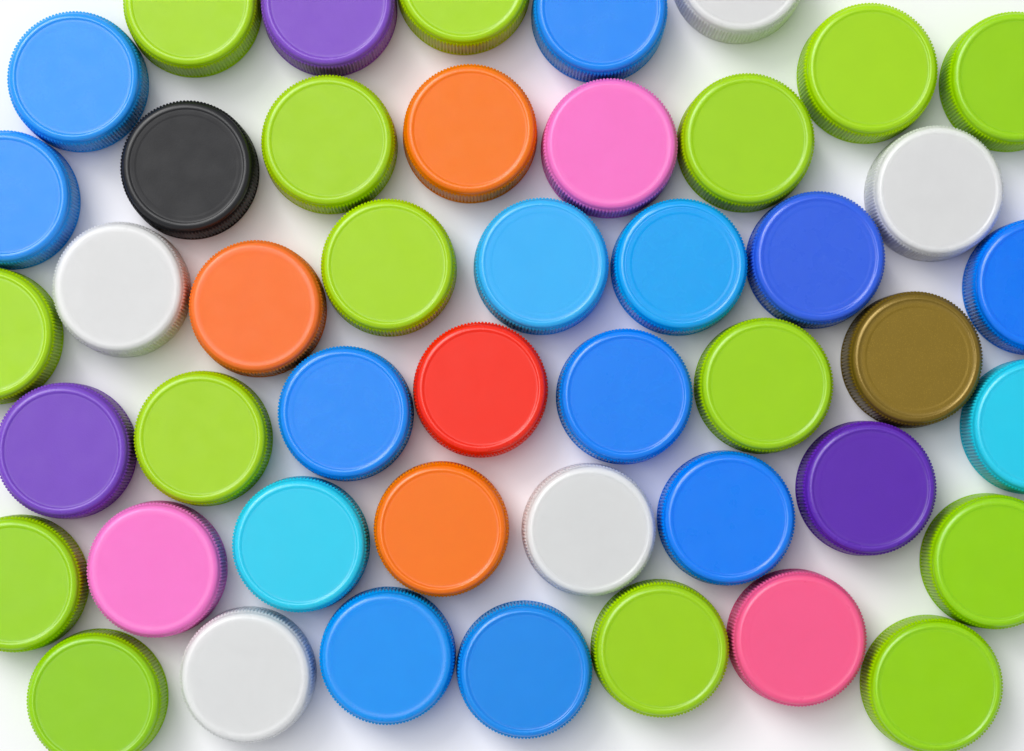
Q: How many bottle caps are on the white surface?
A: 46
